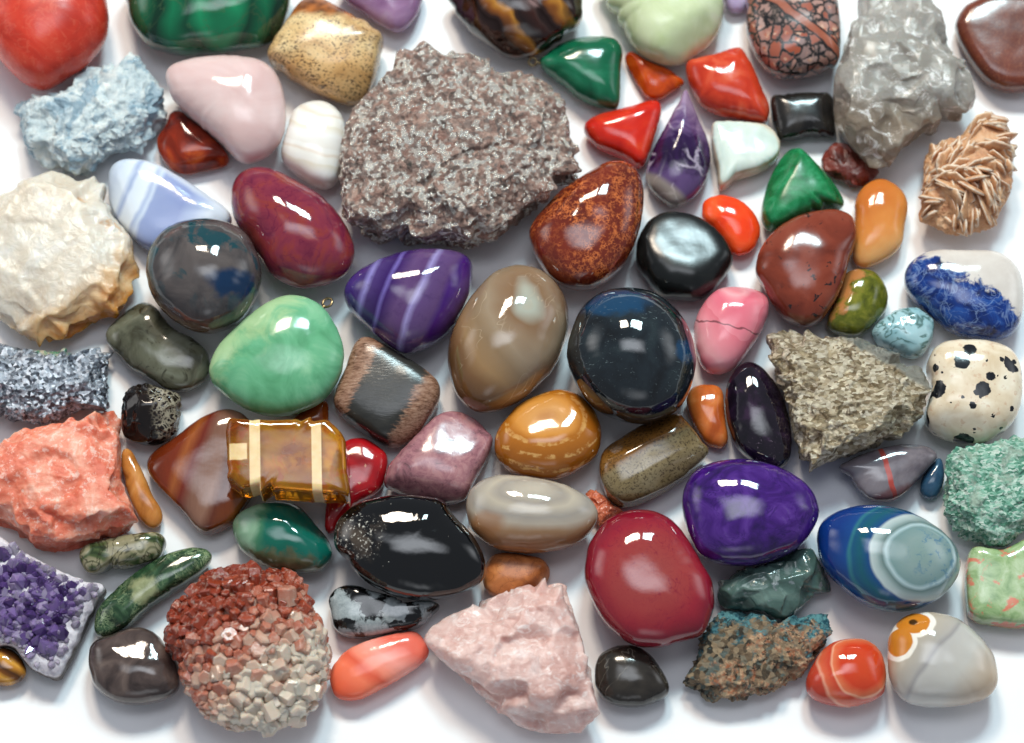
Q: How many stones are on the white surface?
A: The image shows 85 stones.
